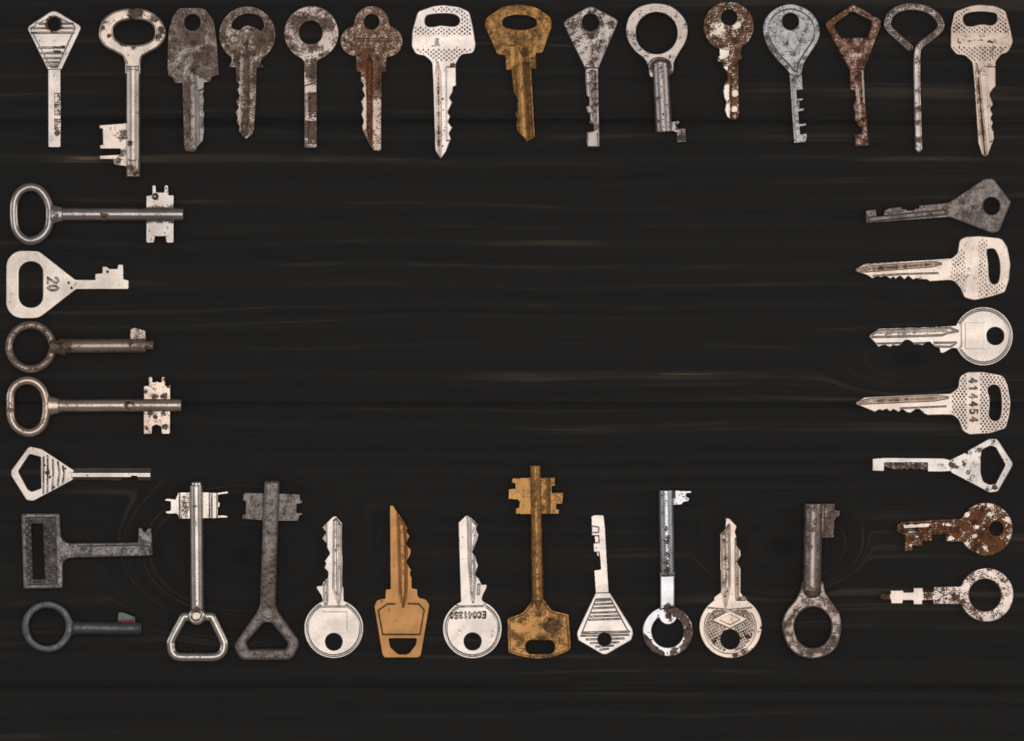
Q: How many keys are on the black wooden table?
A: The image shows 39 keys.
